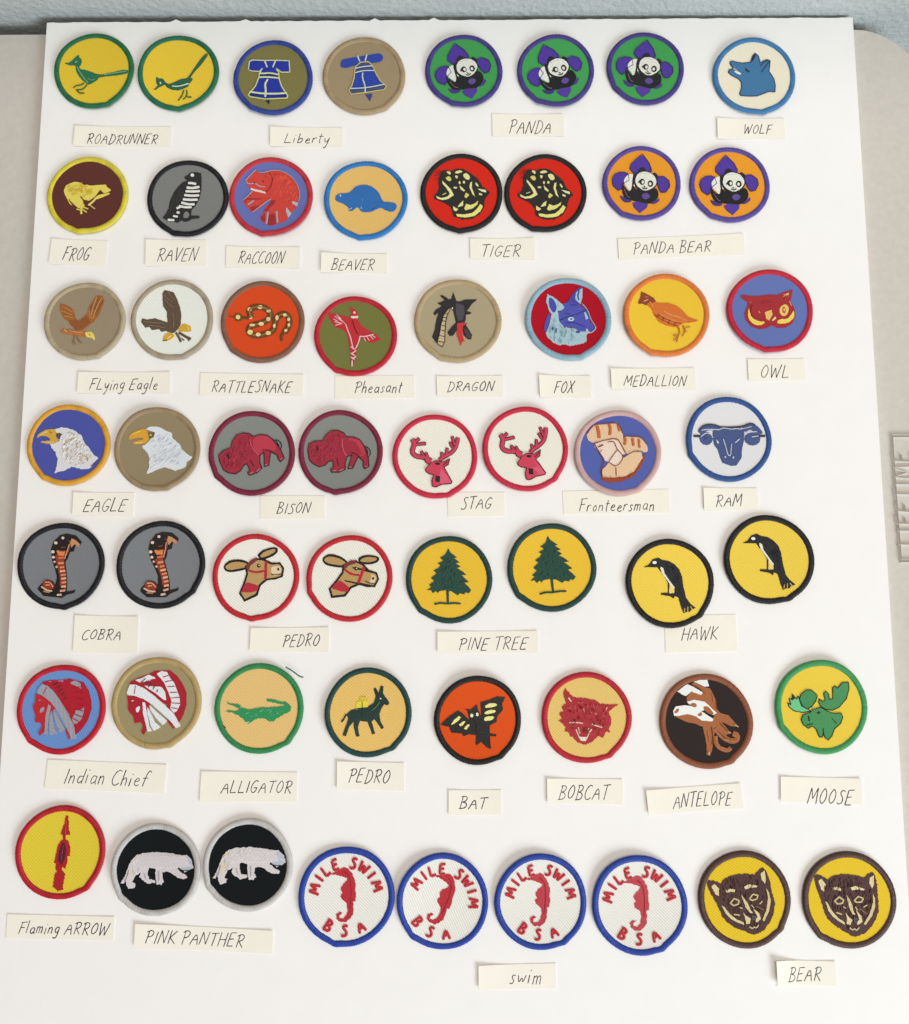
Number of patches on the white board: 57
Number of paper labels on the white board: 37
